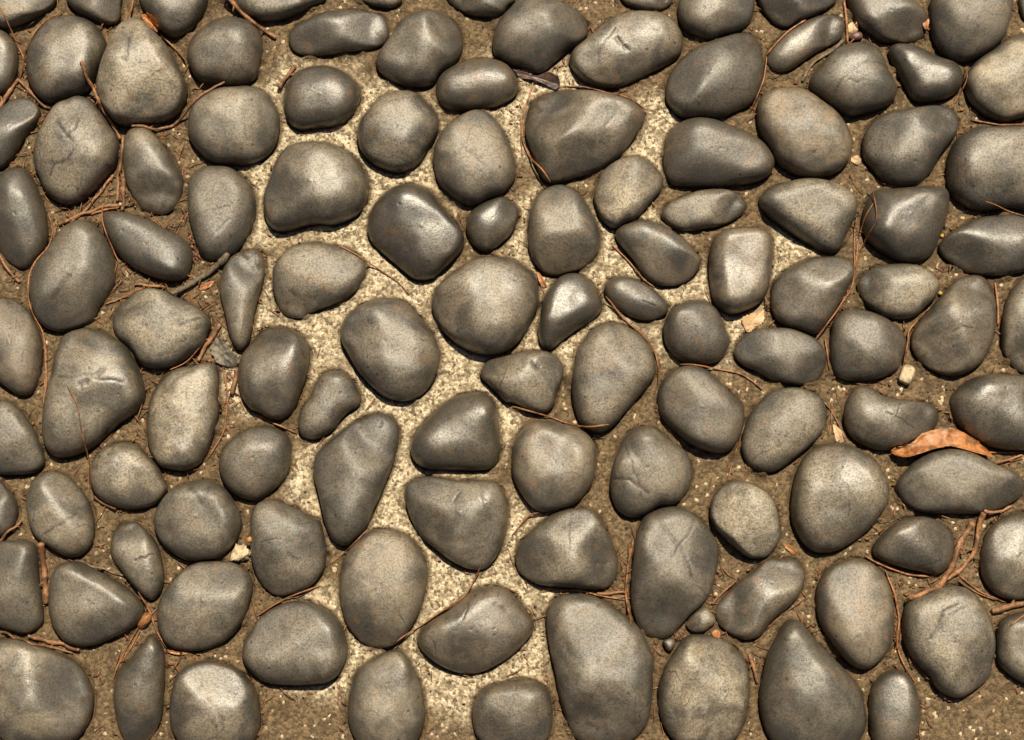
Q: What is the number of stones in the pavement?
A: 119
